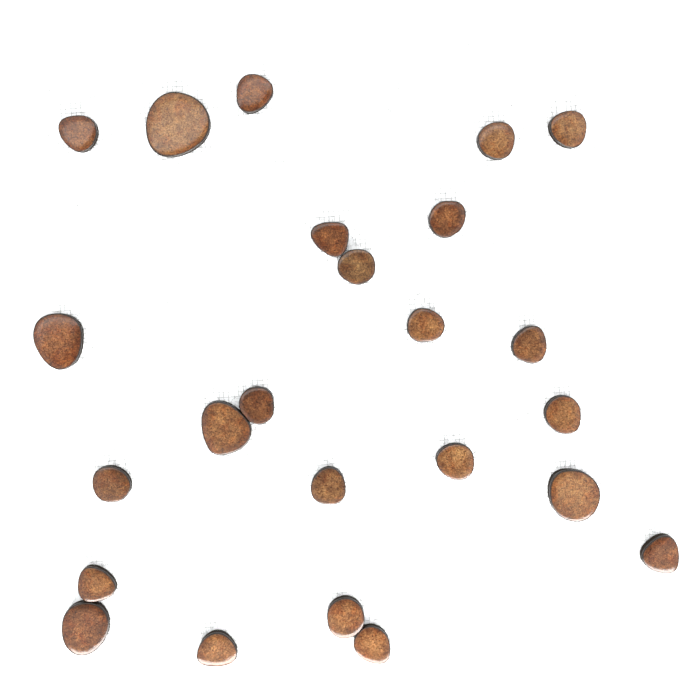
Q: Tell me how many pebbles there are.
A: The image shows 24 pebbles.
